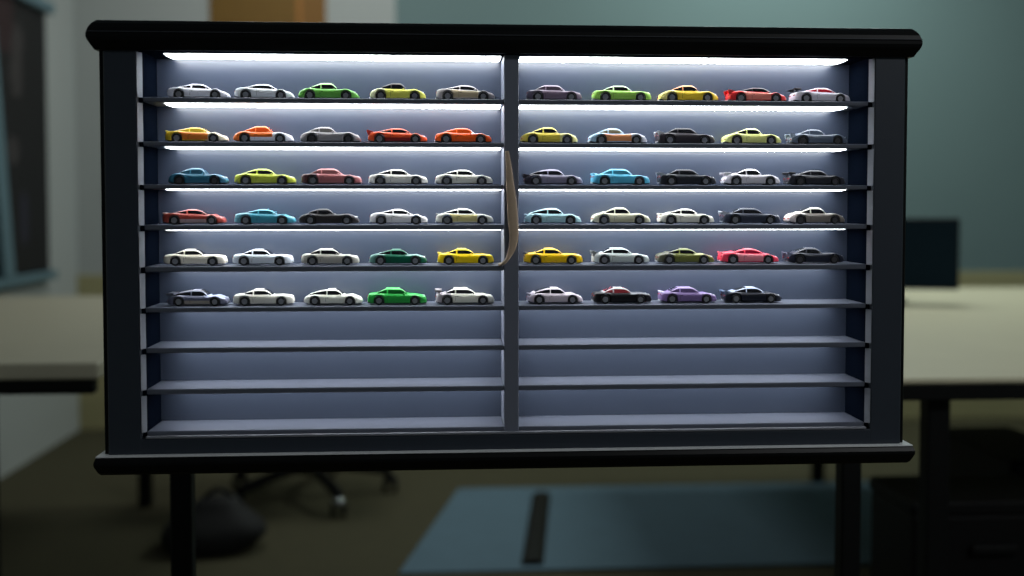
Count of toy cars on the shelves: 59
